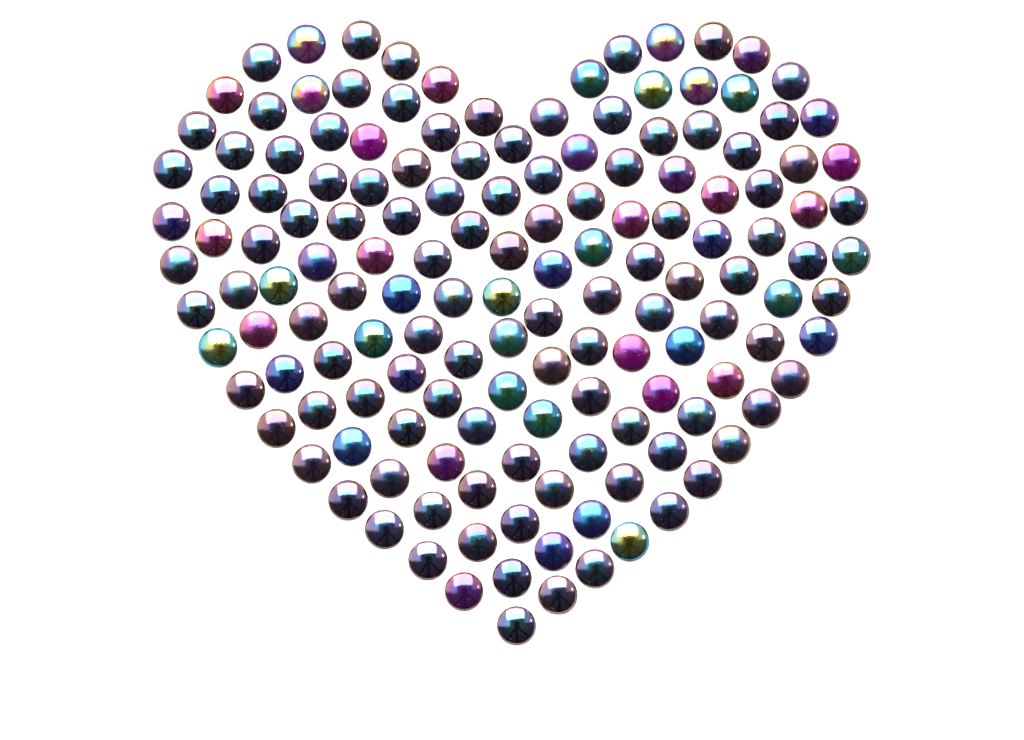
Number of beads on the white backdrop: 150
